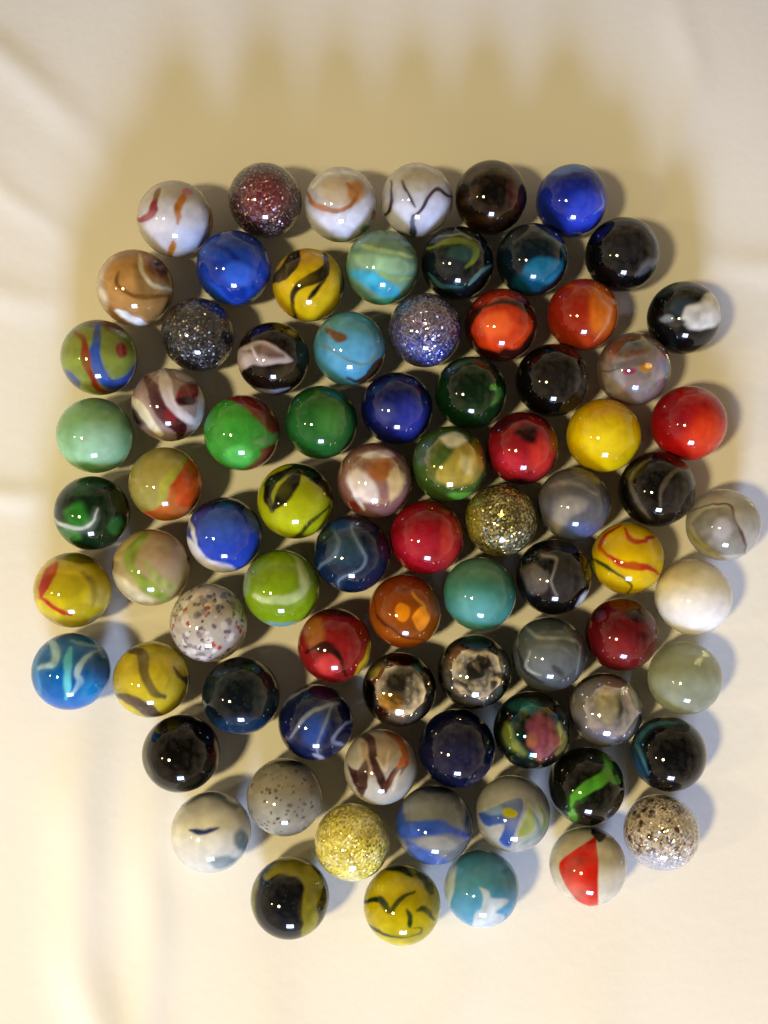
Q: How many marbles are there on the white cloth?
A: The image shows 80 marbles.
